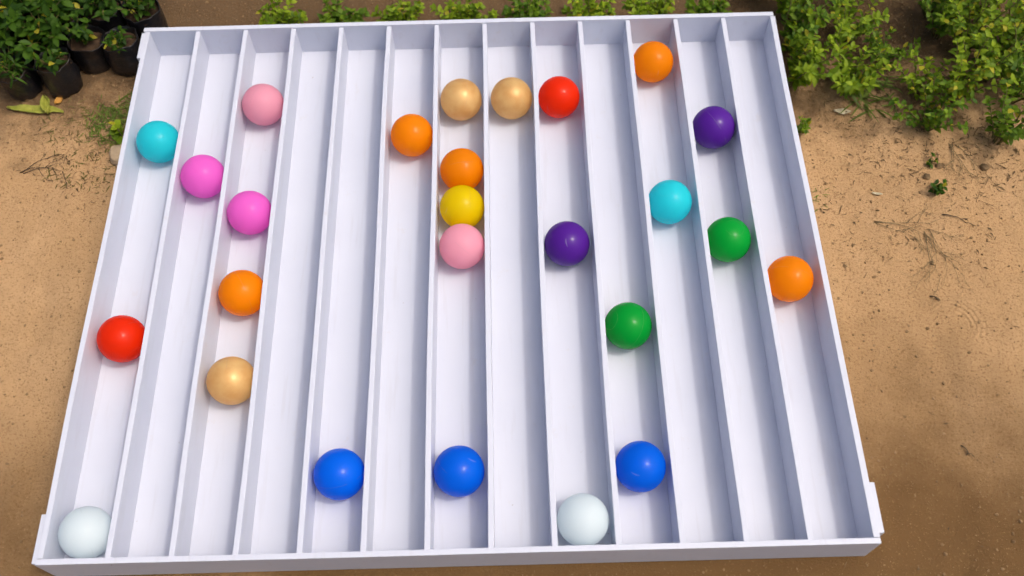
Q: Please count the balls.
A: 26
